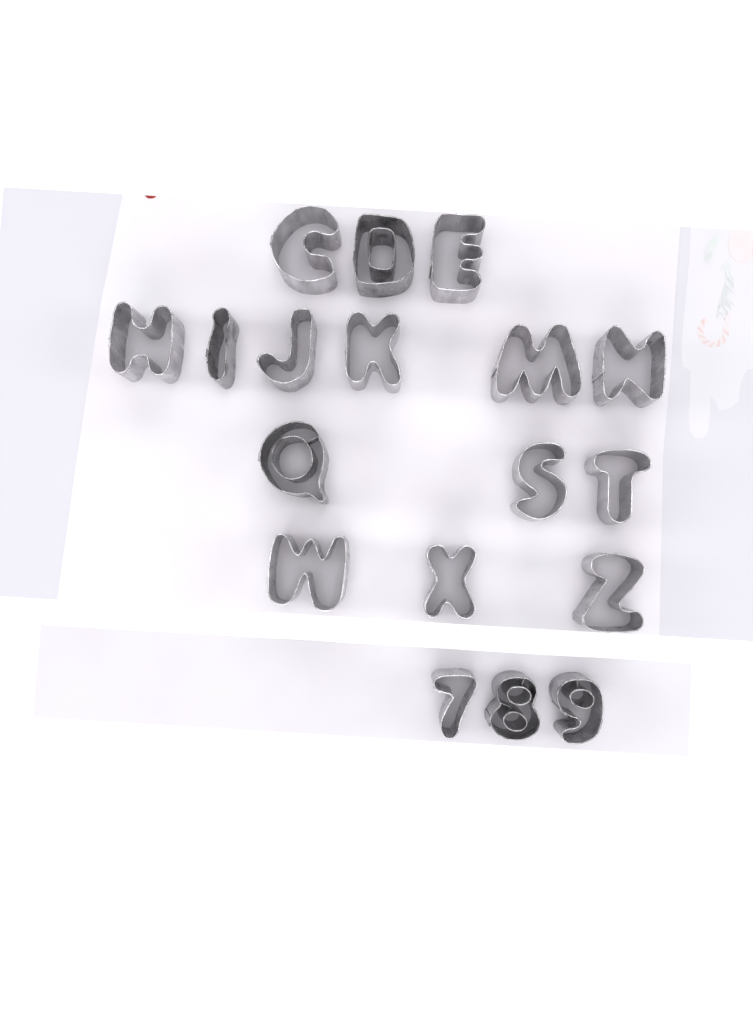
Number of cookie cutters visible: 18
